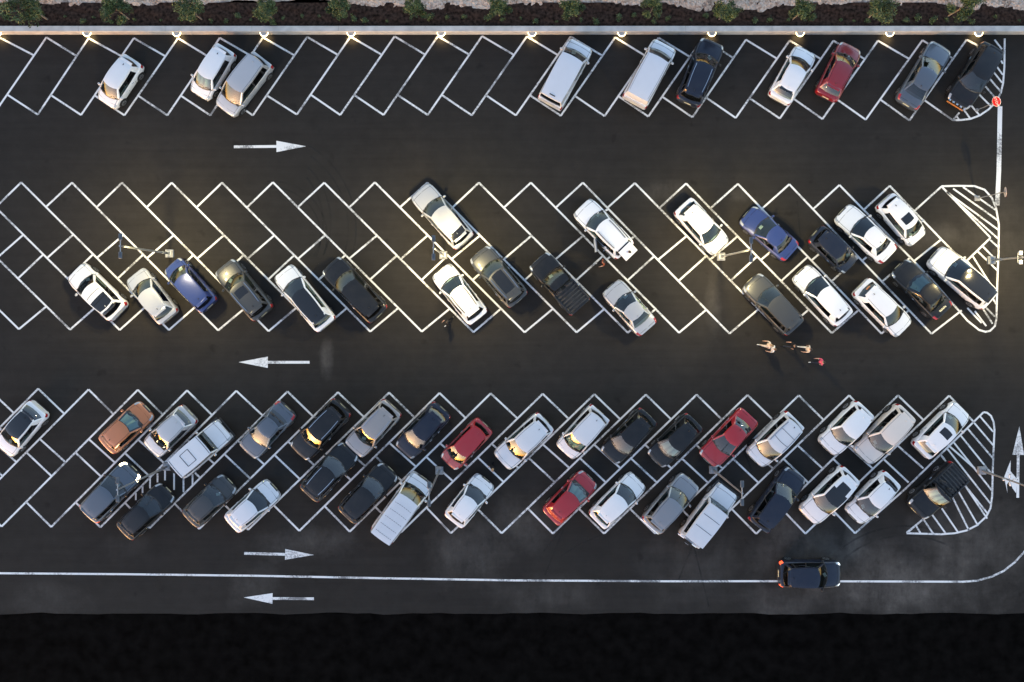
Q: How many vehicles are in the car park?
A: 67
